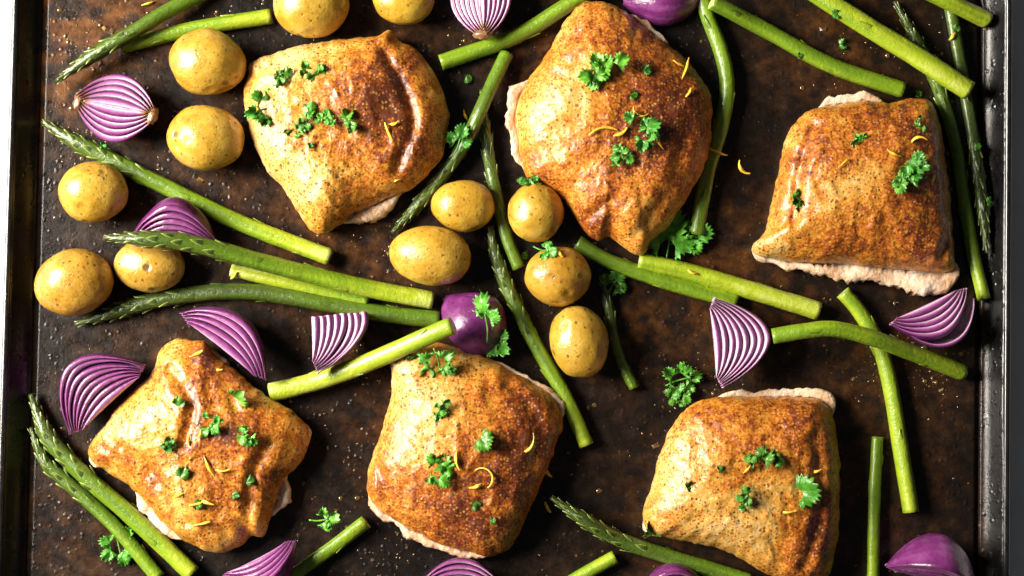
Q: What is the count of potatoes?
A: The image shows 12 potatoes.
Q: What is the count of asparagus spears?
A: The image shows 28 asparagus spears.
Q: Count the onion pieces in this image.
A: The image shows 14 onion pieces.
